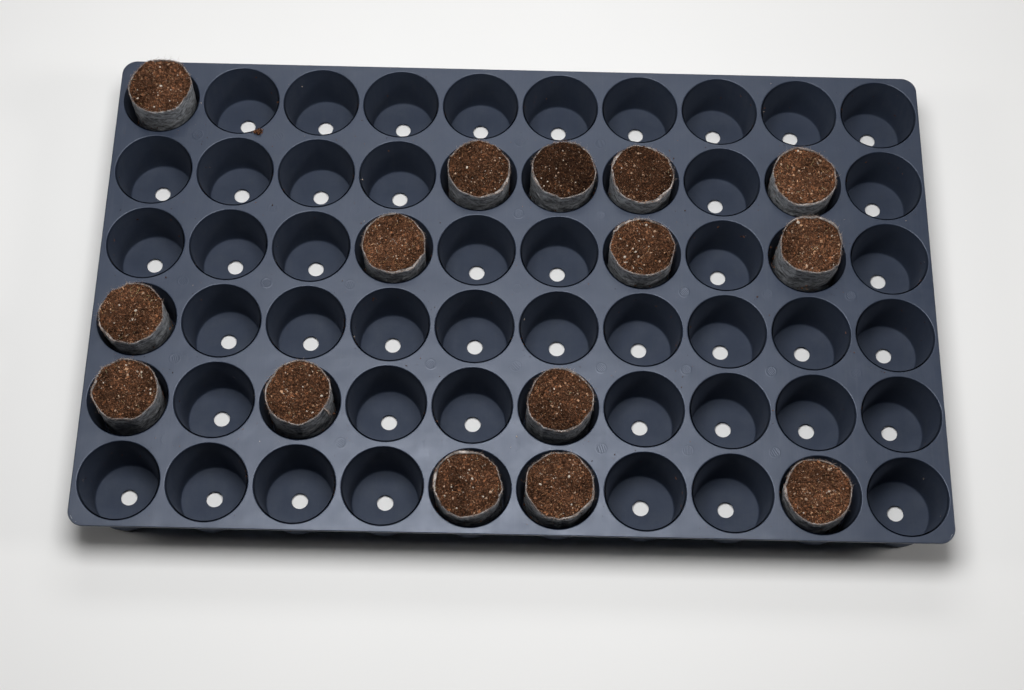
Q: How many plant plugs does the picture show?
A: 15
